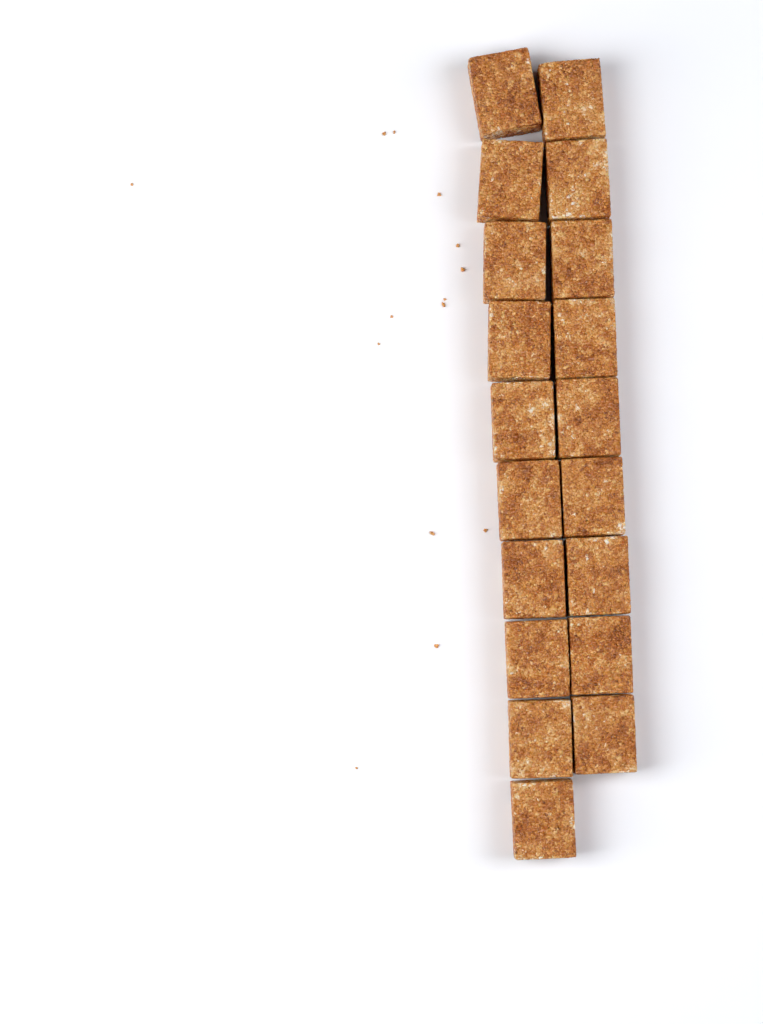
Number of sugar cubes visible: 19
